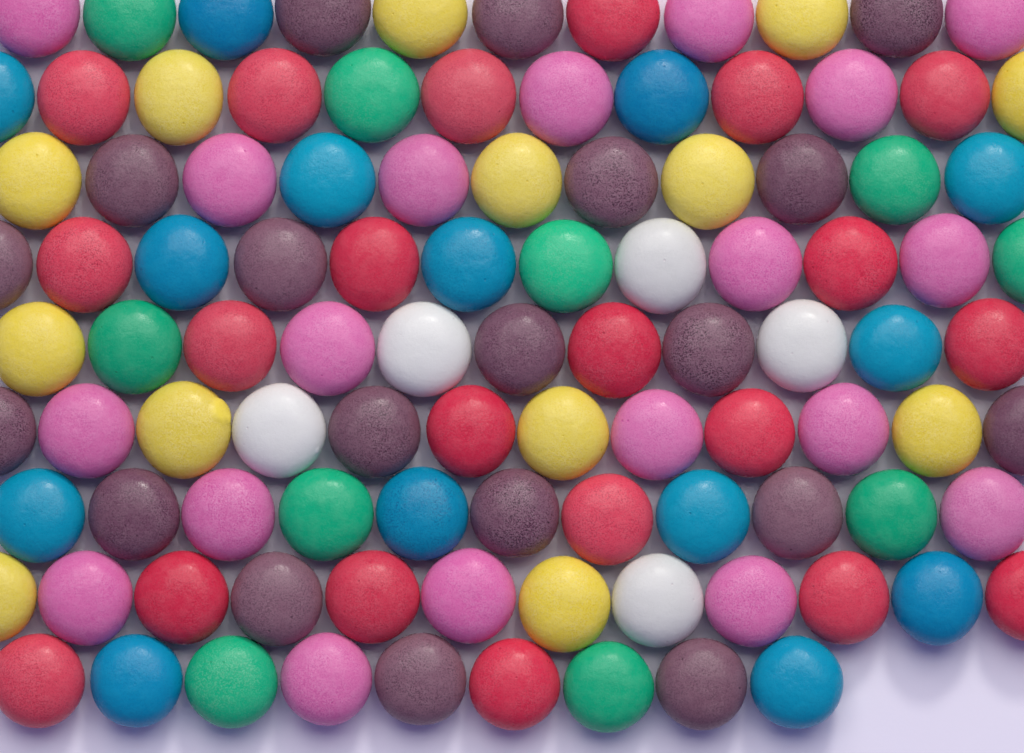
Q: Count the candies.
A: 101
